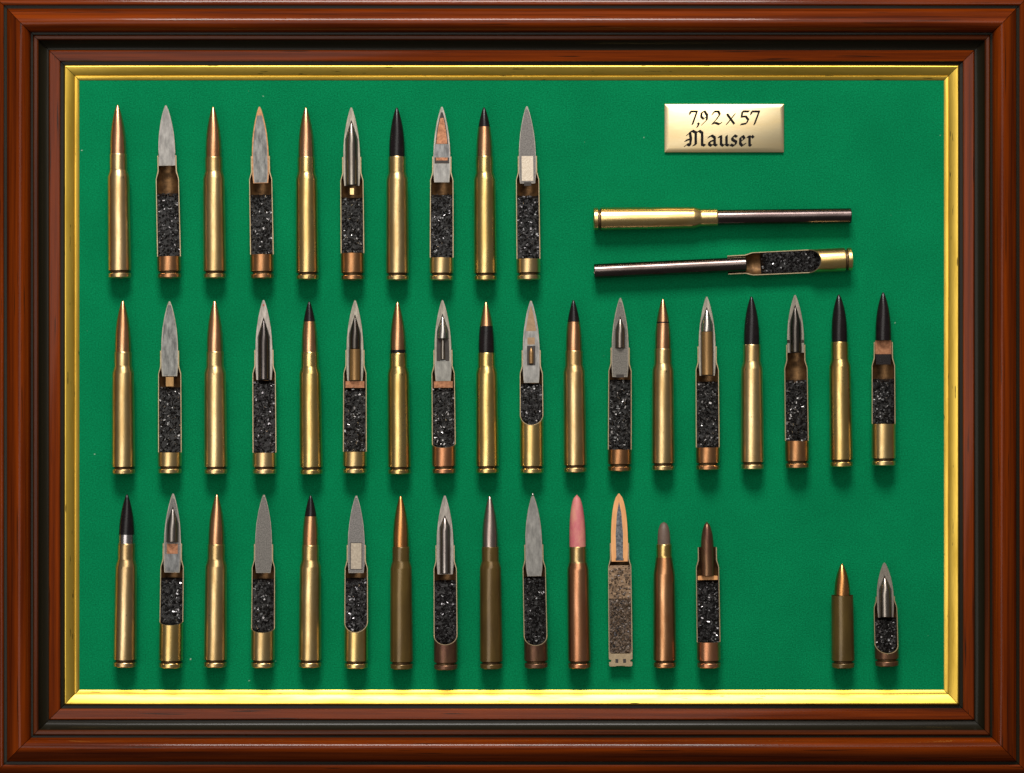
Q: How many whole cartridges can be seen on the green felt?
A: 23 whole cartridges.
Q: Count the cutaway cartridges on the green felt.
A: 23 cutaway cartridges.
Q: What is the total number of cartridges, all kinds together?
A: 46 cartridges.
